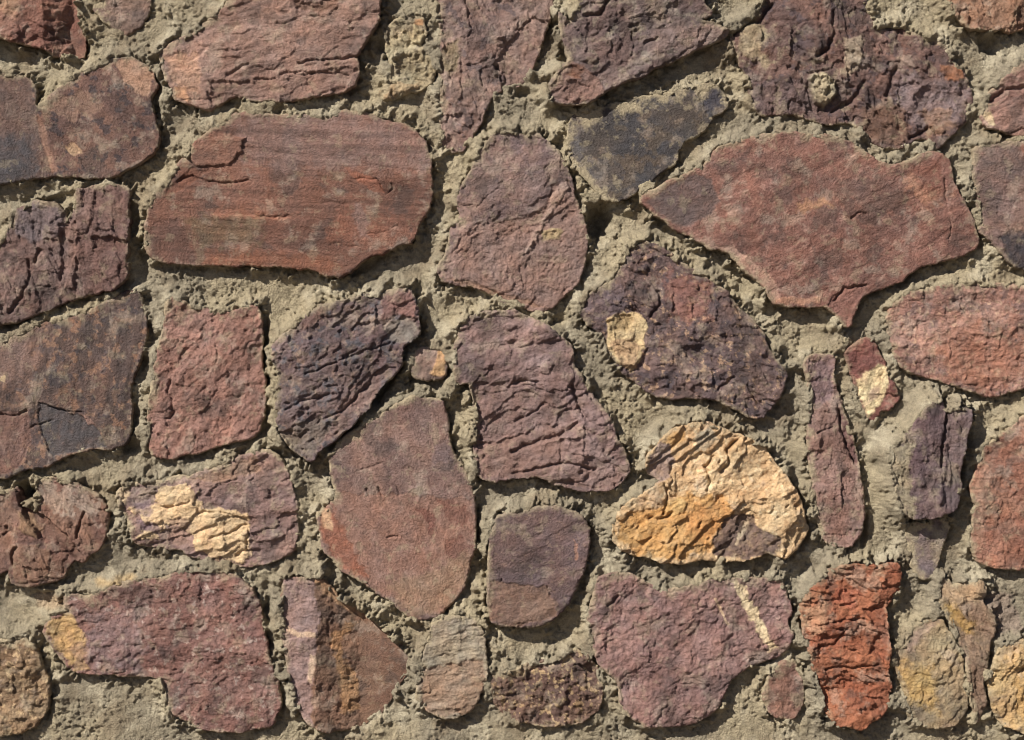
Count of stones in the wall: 44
